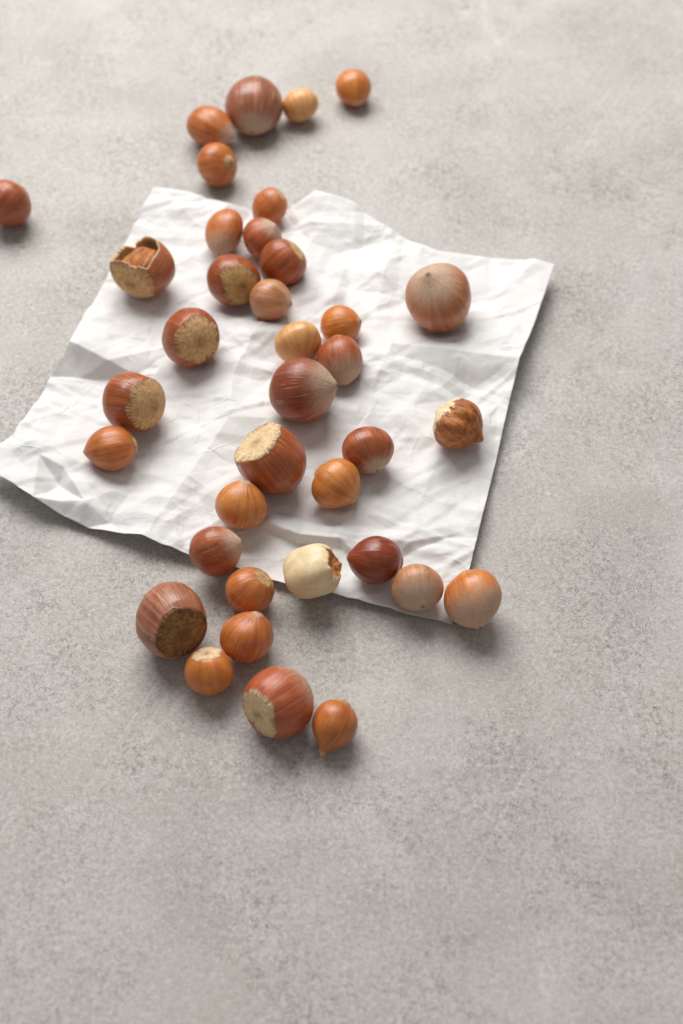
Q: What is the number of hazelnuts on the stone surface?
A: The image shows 37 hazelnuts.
